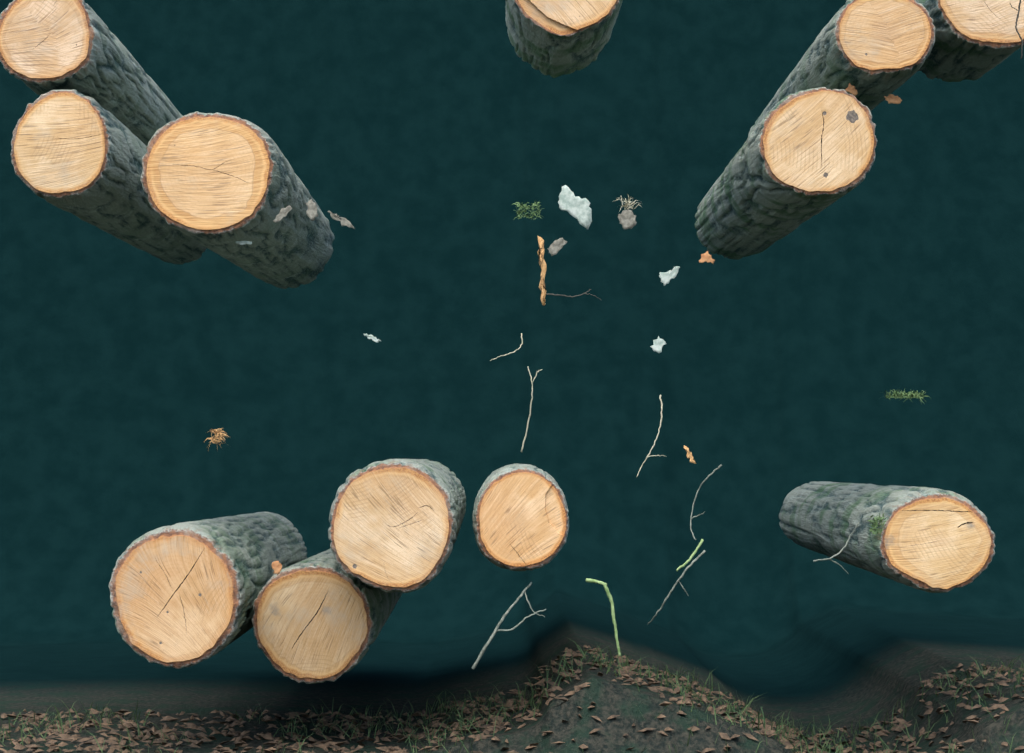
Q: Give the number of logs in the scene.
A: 12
